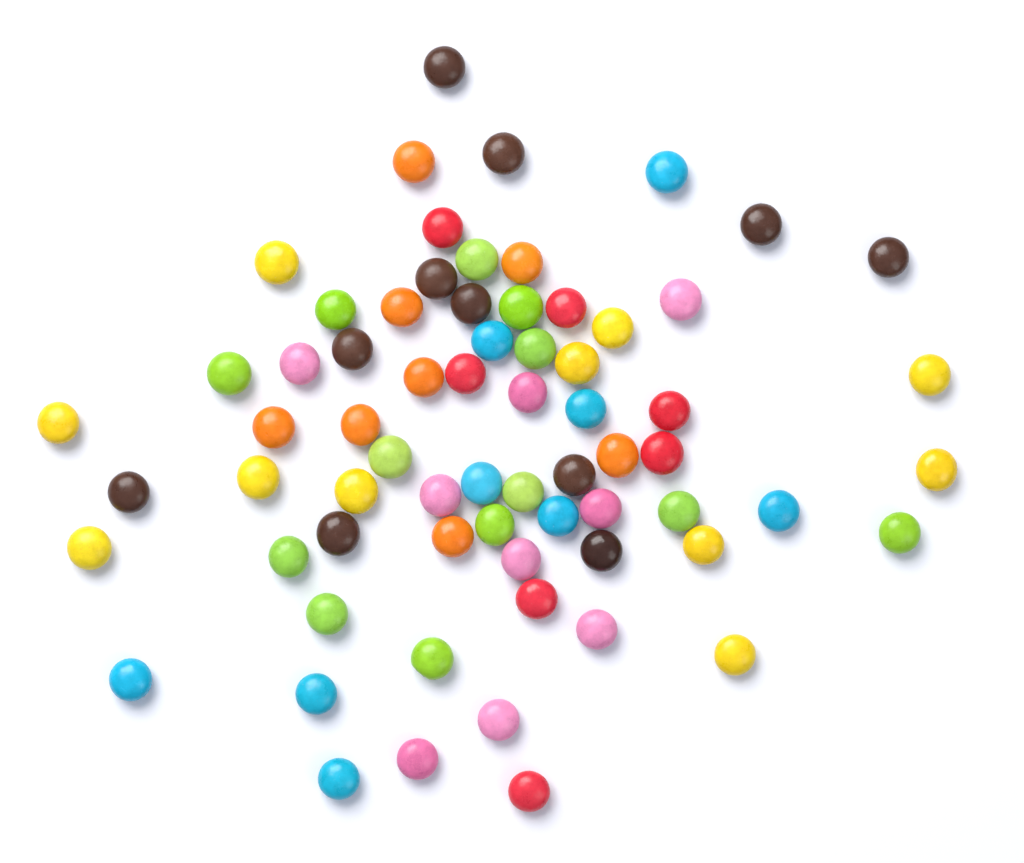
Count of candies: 68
